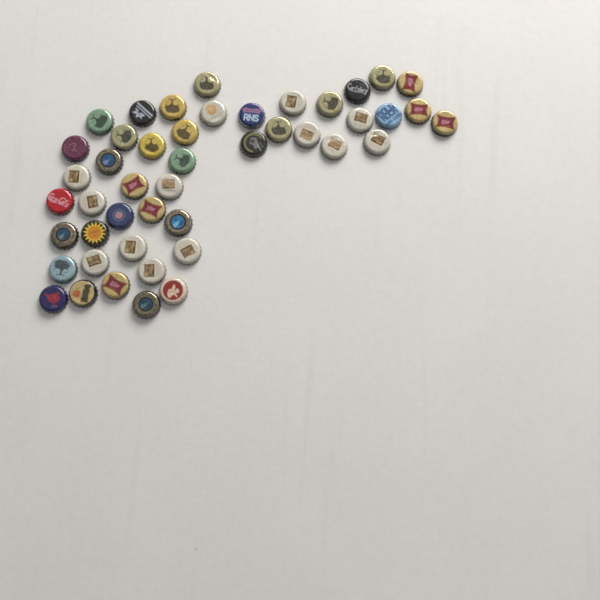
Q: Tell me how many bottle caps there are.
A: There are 46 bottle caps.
